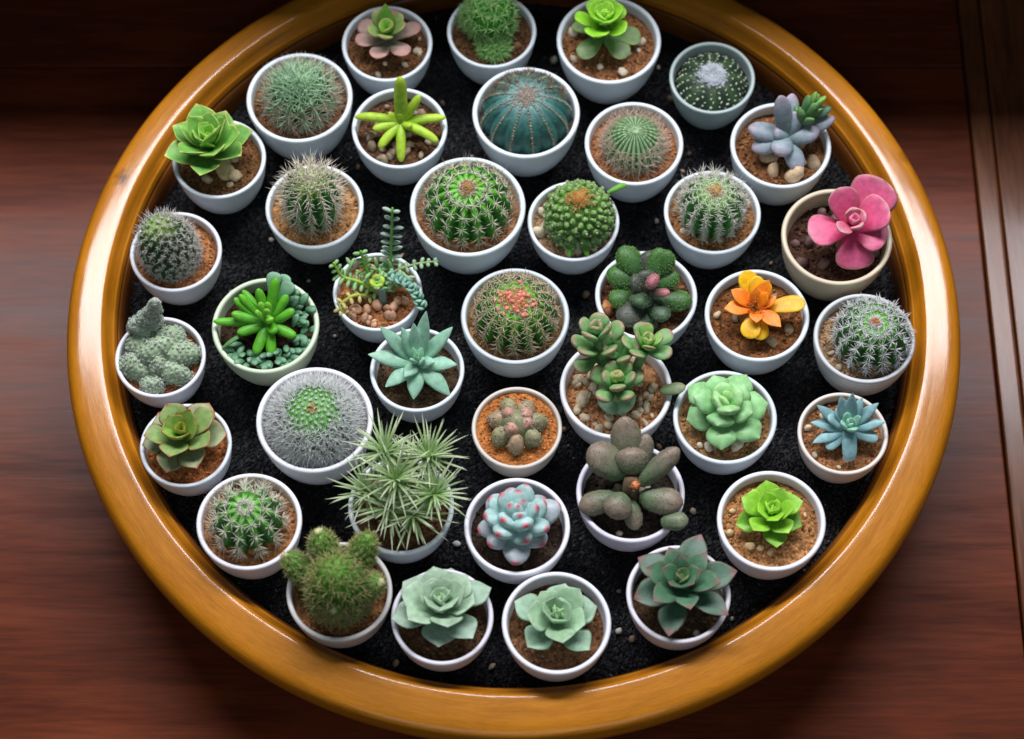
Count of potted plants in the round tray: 39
